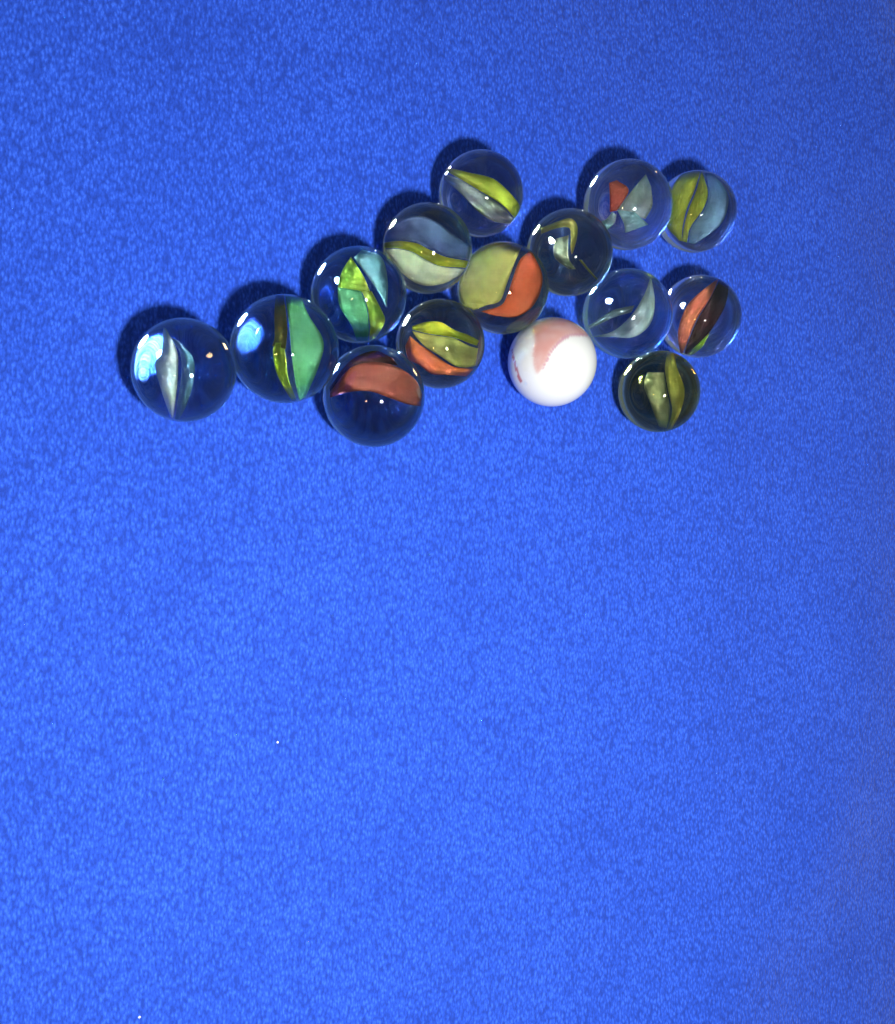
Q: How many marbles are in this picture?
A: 15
